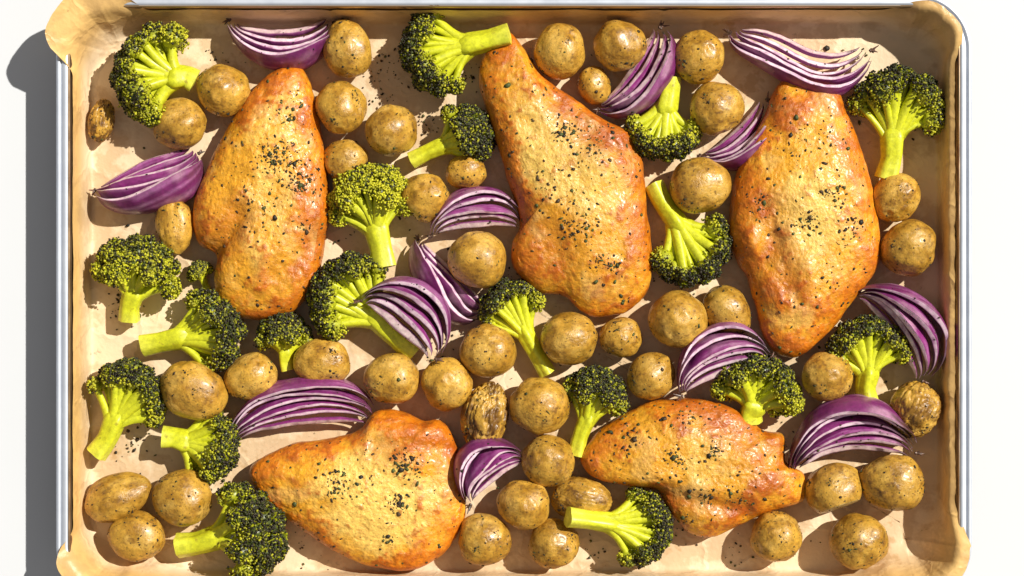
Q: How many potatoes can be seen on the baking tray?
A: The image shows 46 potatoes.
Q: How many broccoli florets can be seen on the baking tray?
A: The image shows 20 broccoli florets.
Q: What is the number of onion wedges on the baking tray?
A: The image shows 13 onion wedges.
